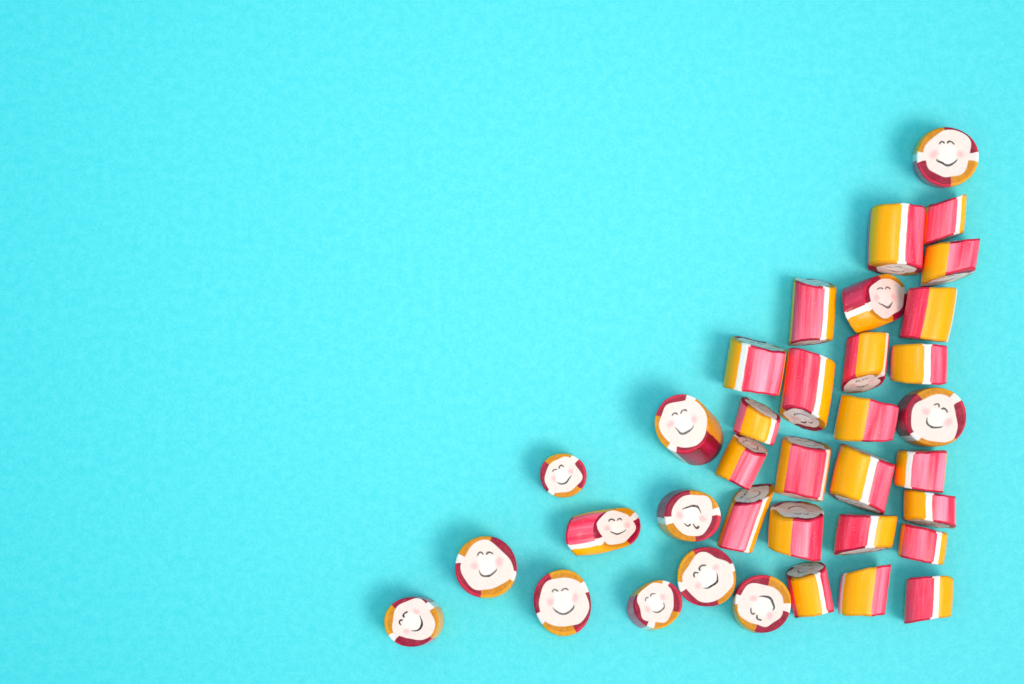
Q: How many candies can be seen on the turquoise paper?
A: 36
